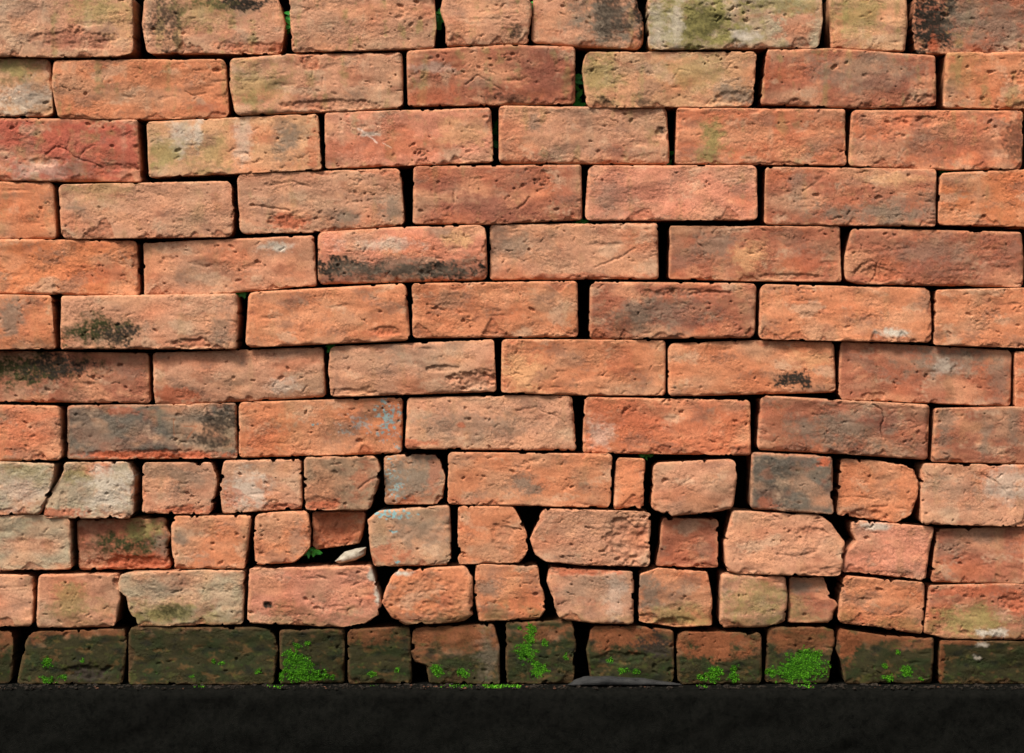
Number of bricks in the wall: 103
